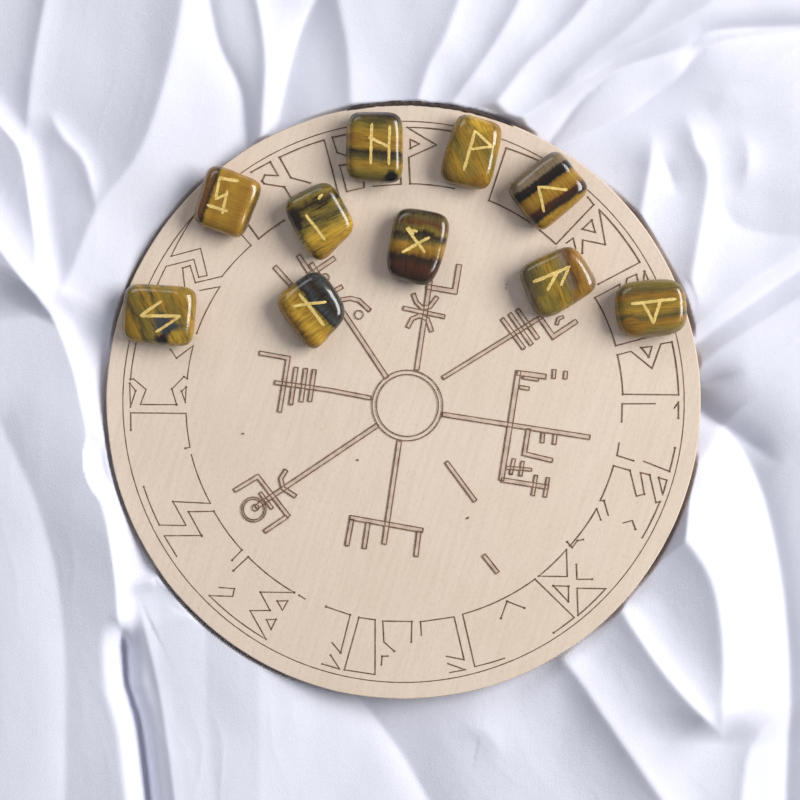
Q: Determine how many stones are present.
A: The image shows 10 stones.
